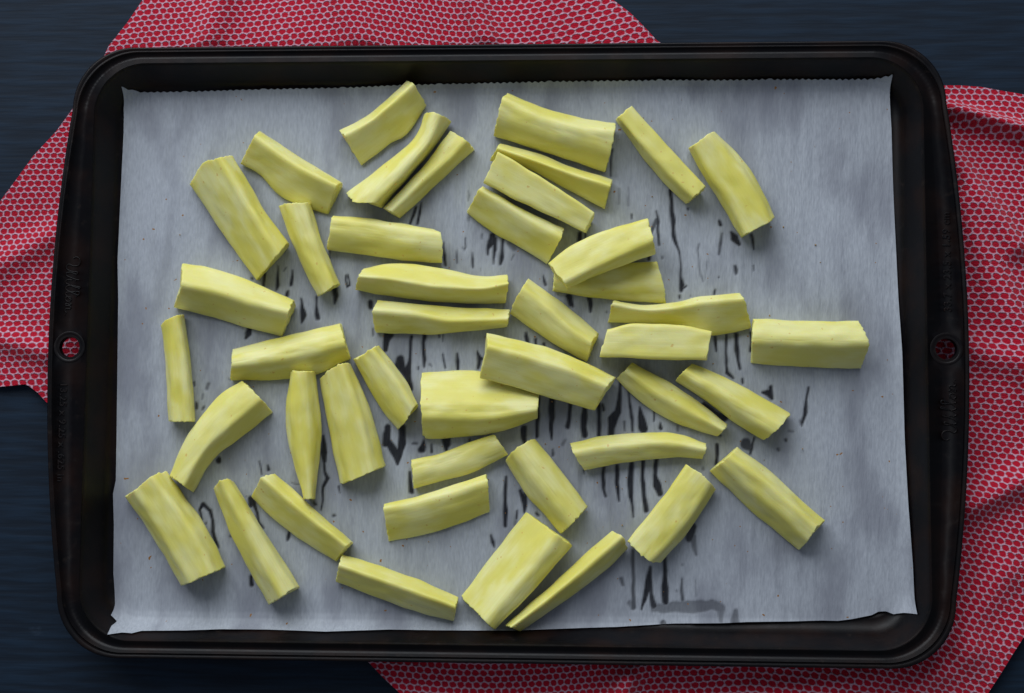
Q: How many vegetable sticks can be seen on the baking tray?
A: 44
